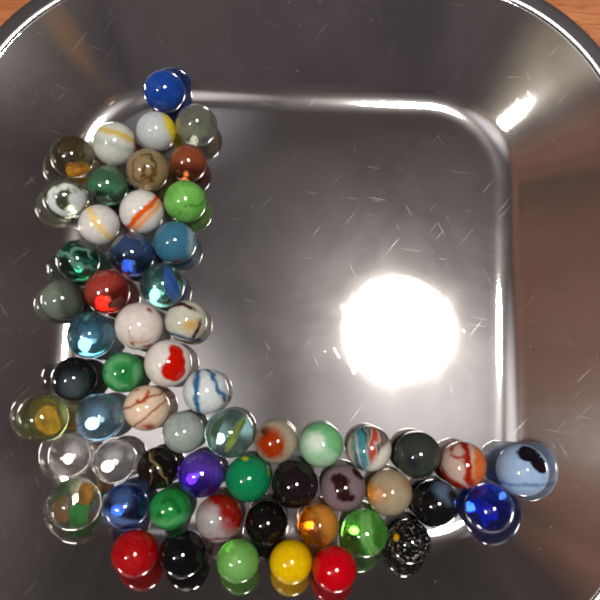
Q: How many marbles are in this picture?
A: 59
